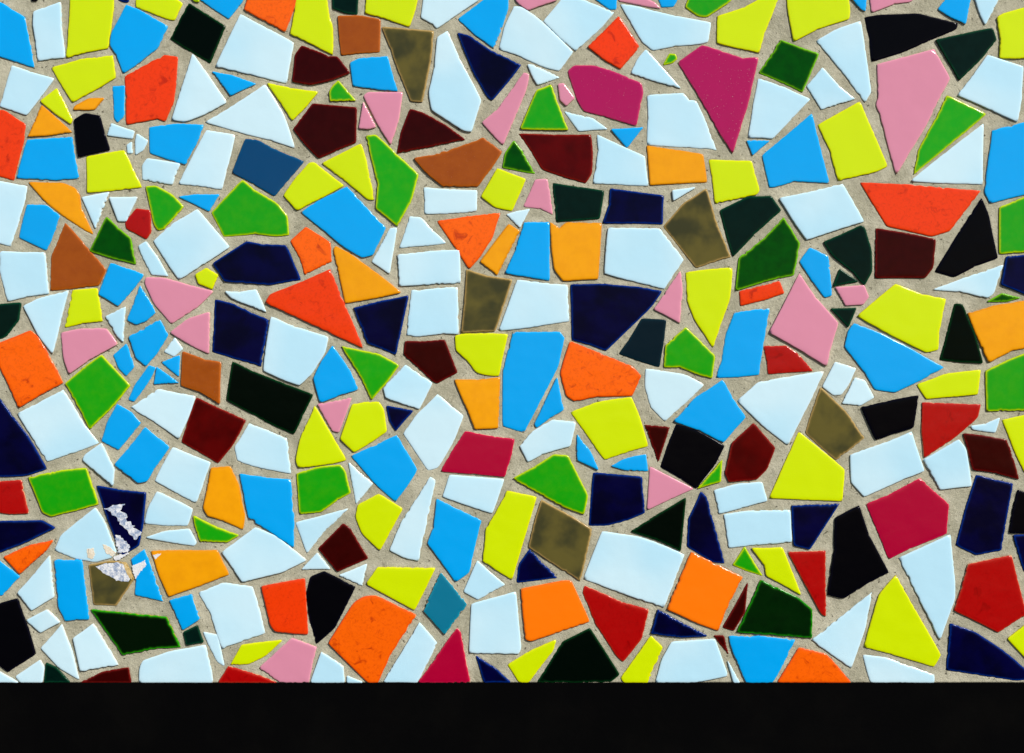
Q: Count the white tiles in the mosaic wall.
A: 95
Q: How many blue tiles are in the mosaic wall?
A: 47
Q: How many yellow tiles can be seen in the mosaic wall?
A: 36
